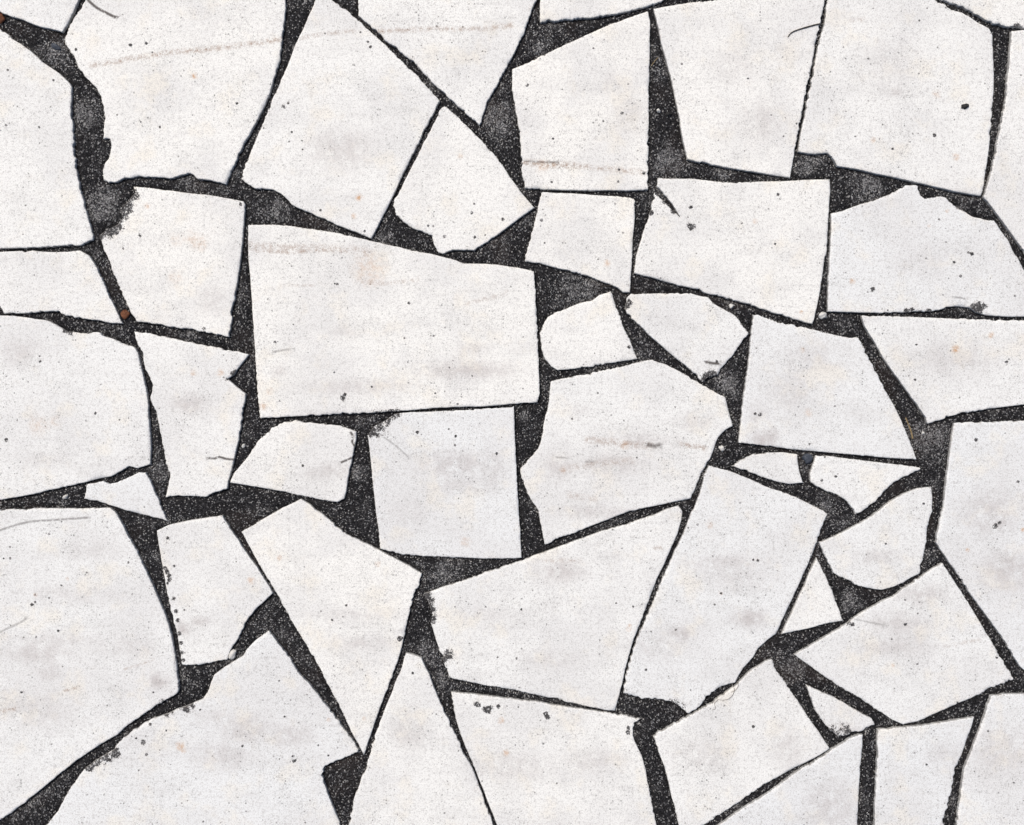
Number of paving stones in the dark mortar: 47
